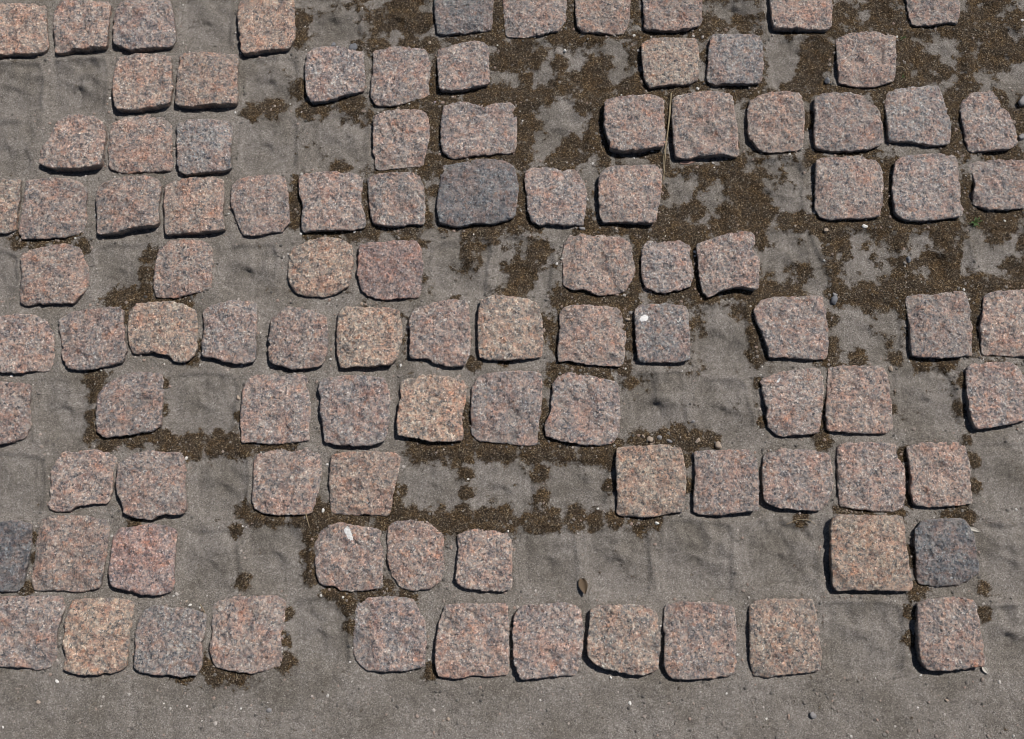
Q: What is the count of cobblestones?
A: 100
